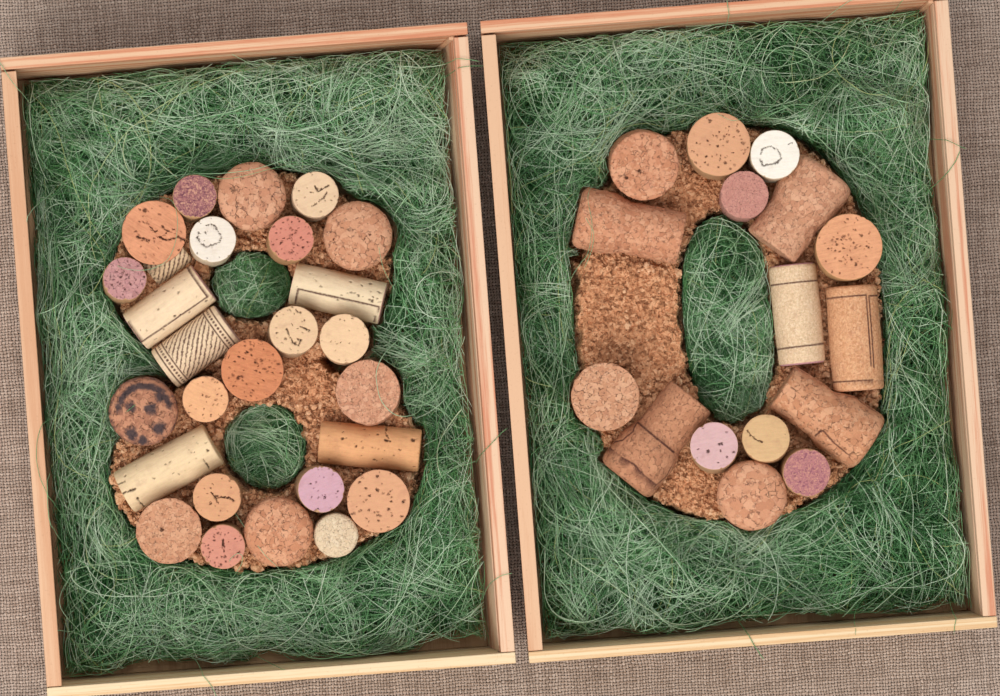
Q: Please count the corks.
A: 43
